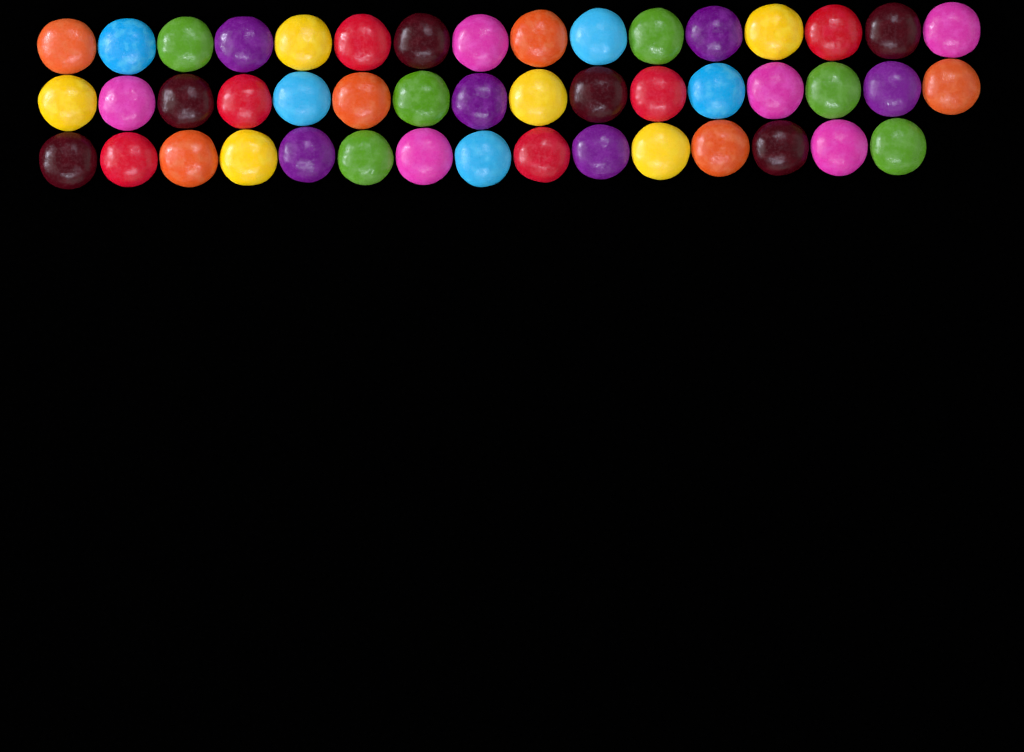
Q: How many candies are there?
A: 47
